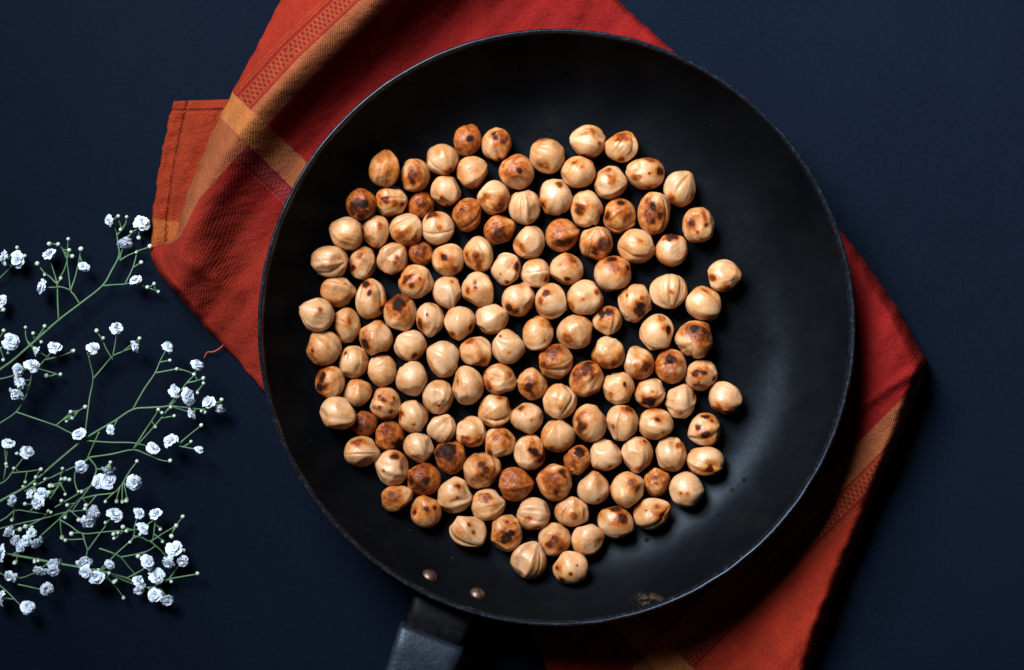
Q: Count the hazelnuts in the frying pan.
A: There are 142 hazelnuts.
